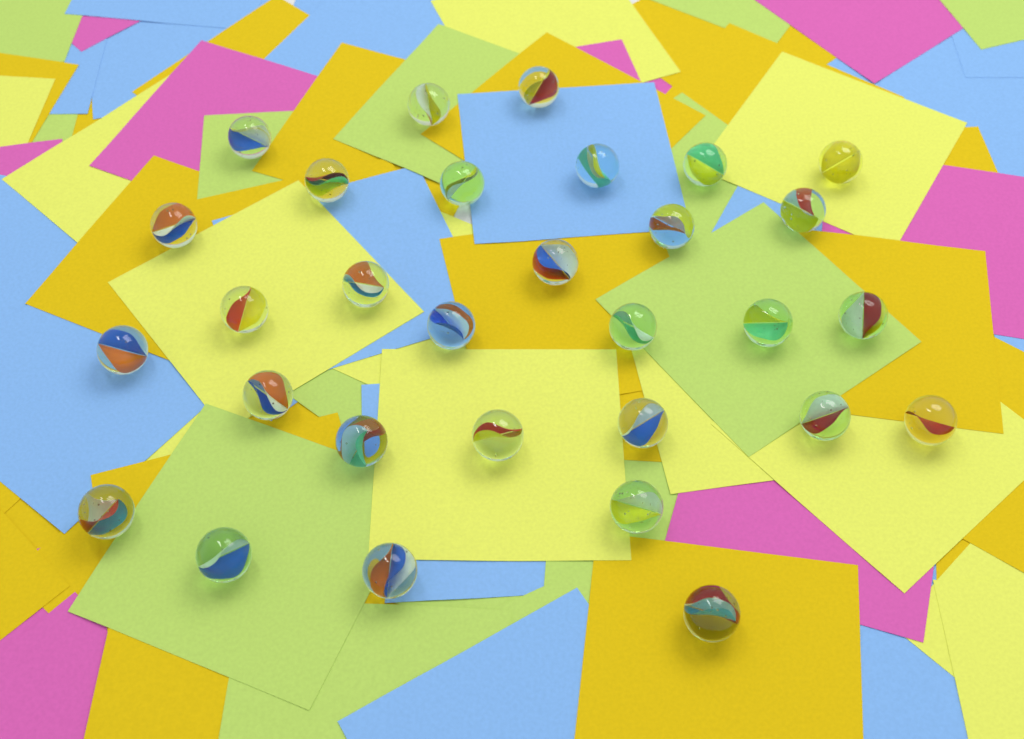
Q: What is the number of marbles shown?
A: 30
